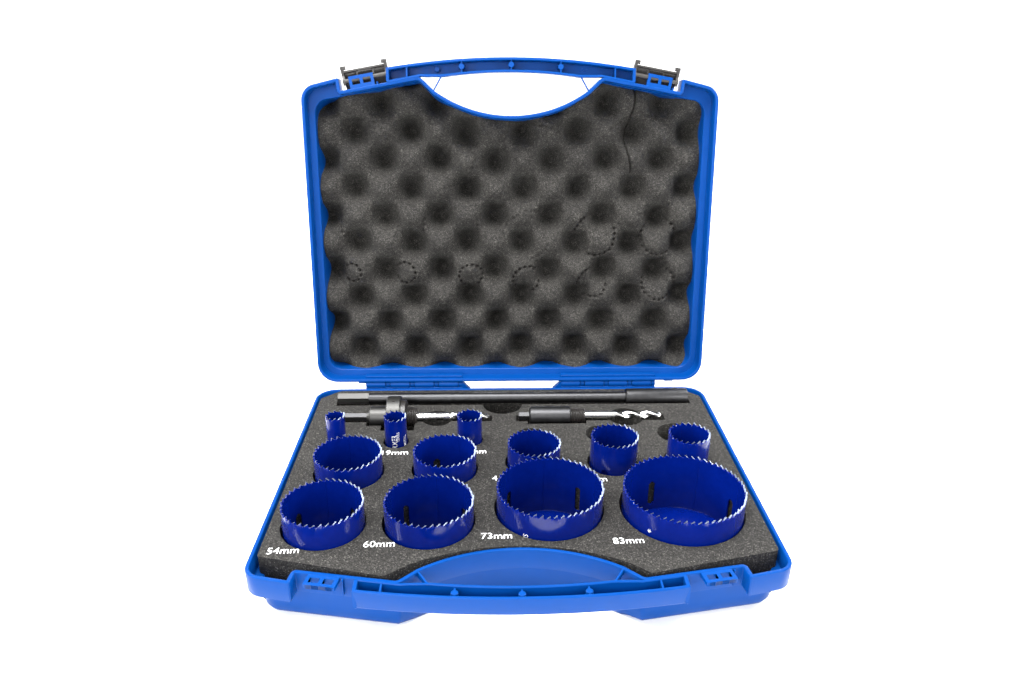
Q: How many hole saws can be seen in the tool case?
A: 12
